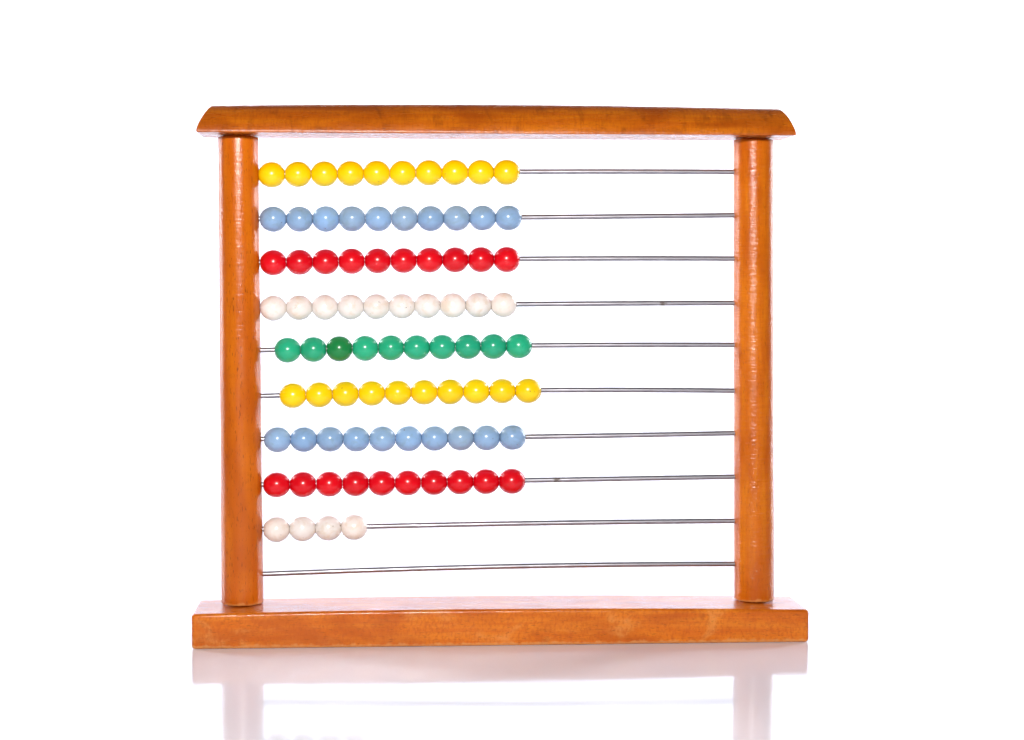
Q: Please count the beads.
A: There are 84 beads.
